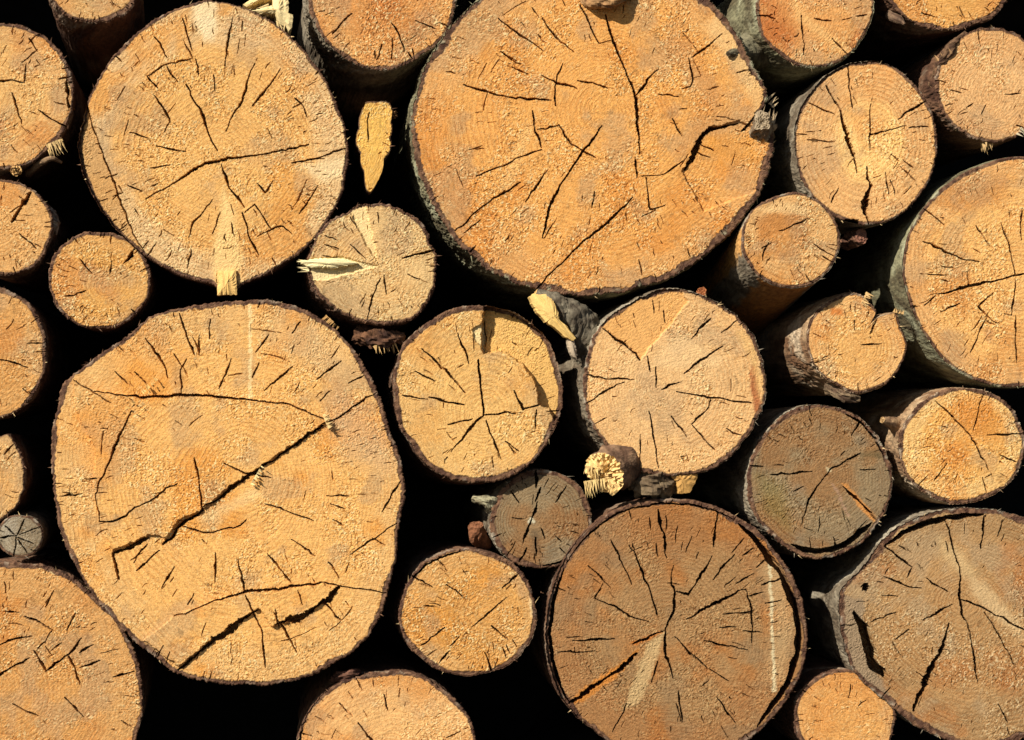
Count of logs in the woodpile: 31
